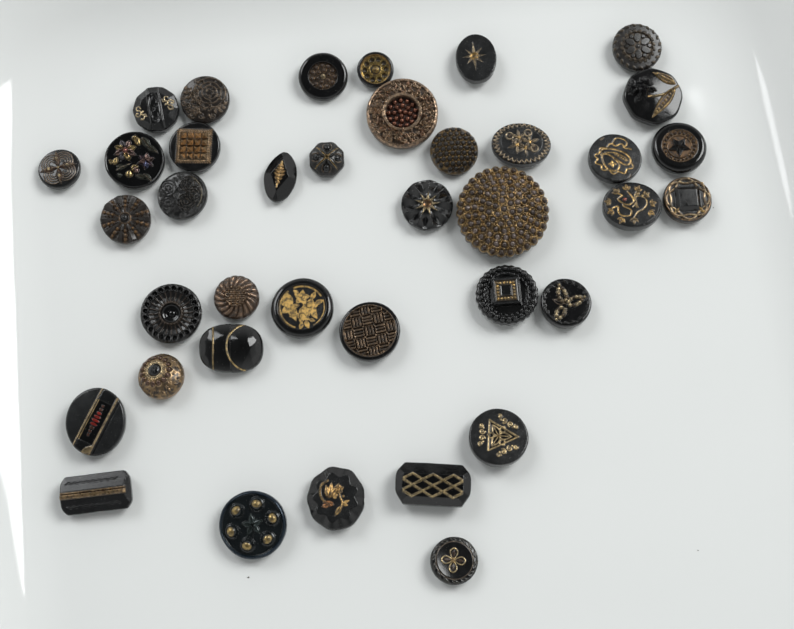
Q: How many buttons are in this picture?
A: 38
